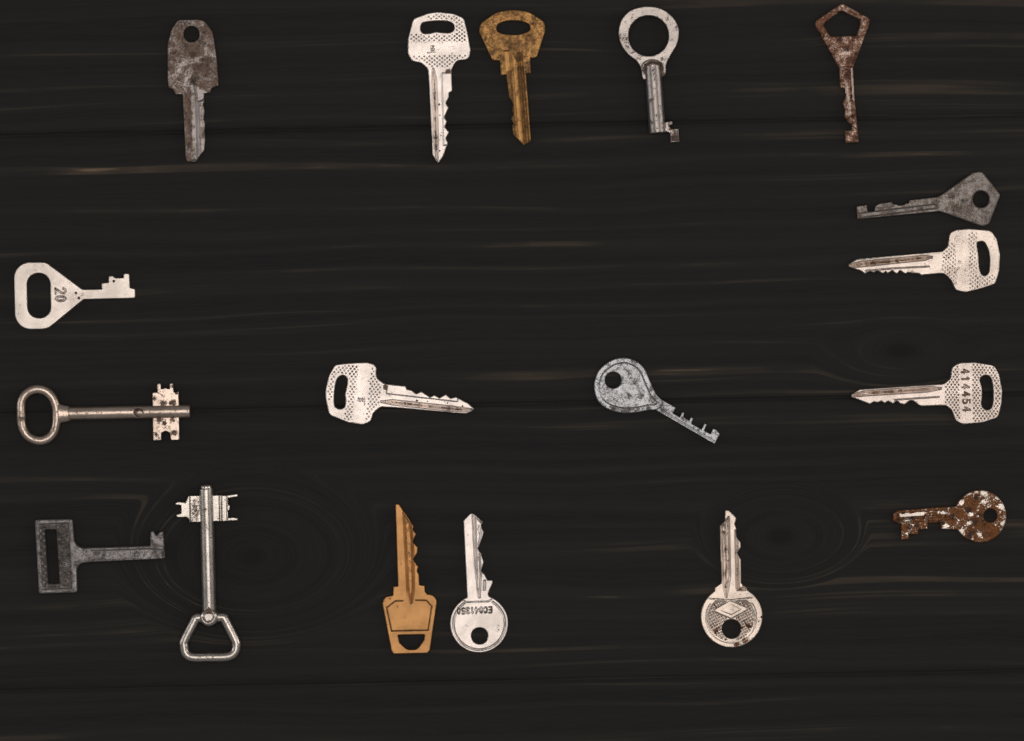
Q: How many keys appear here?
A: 18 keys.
